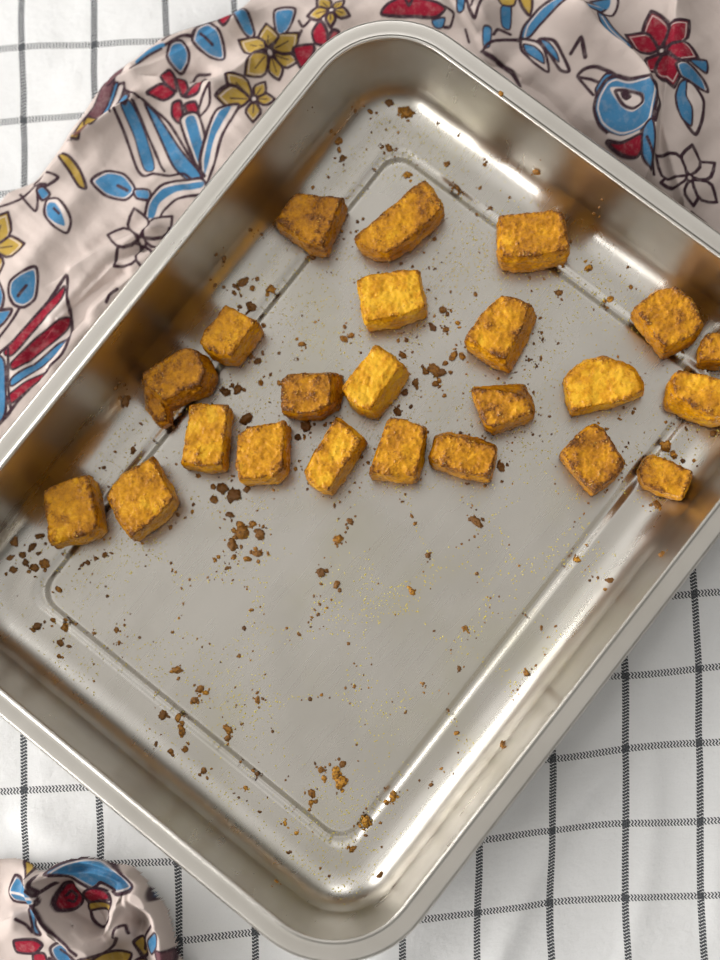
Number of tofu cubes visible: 23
